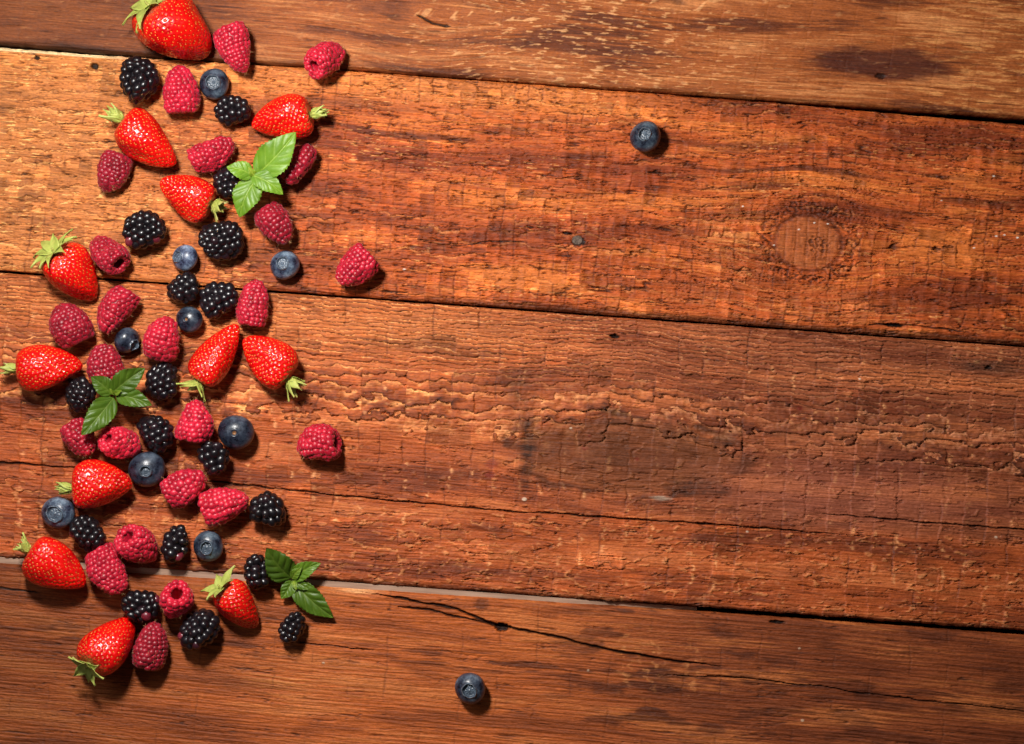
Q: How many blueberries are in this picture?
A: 11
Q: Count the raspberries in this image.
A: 24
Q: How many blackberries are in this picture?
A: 18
